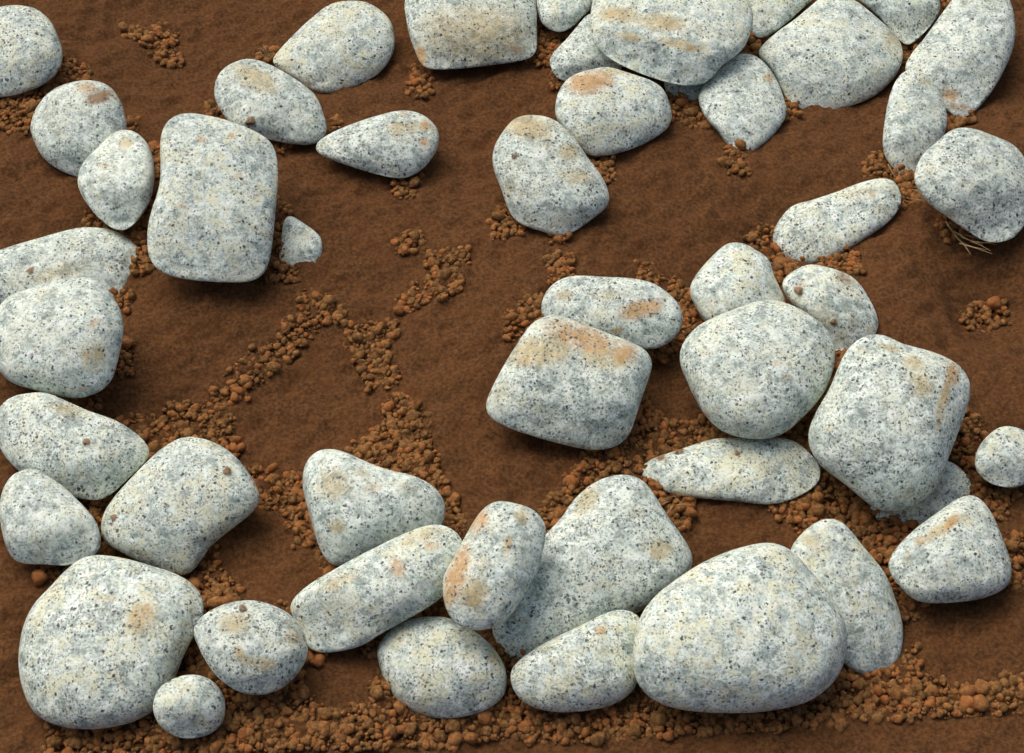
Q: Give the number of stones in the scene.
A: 49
